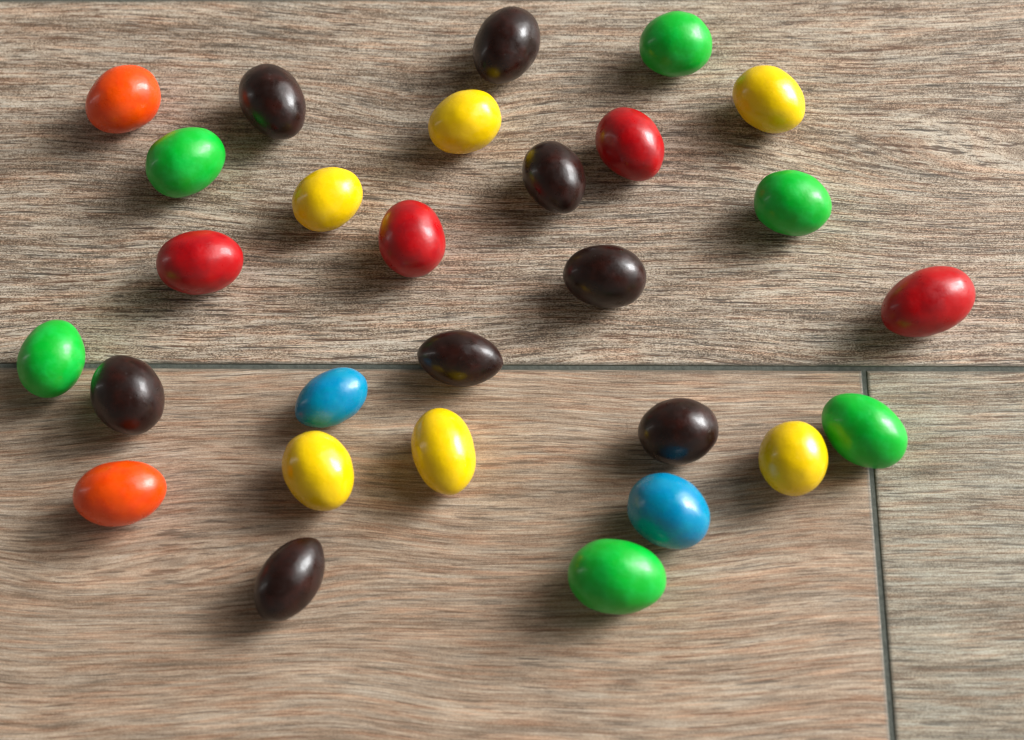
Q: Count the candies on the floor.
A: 28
